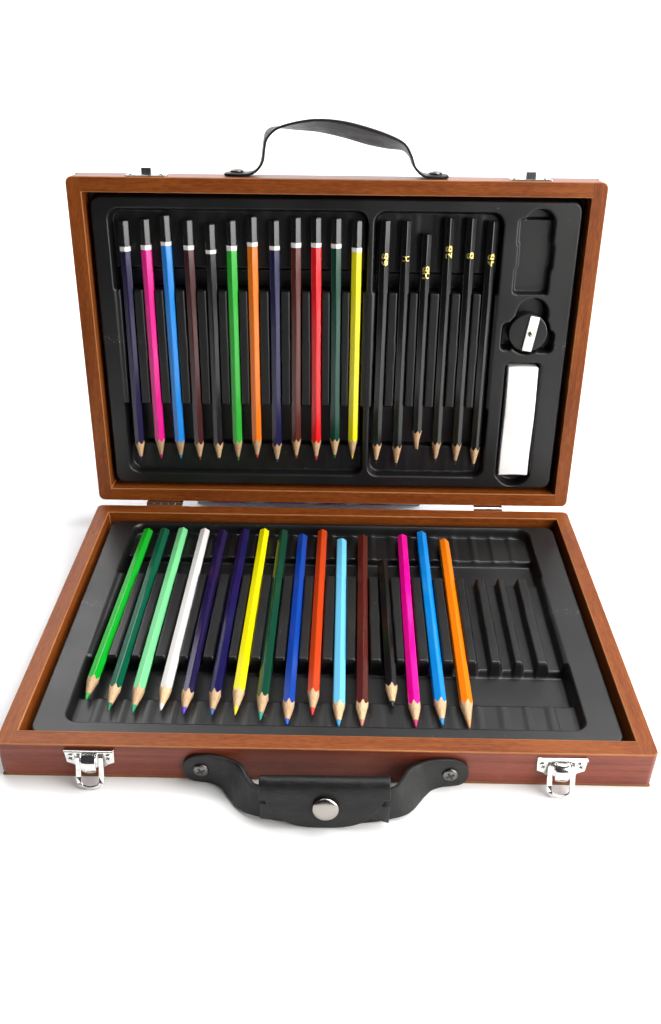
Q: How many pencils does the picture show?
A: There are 34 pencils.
